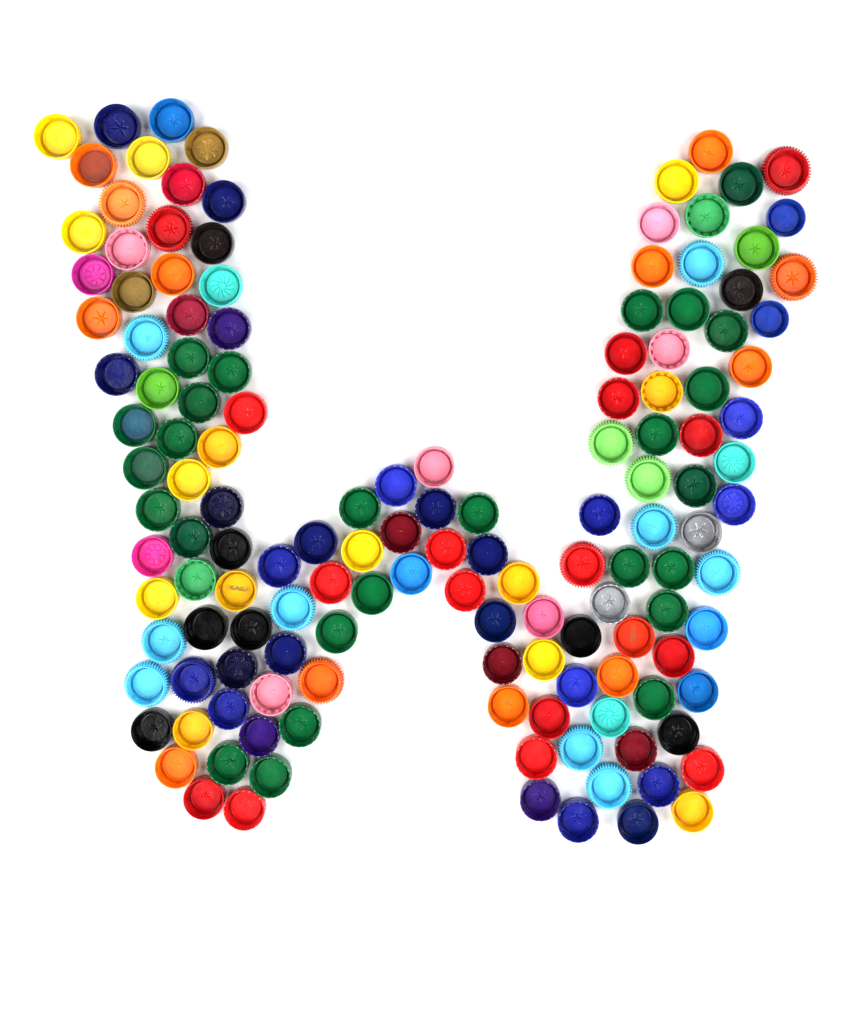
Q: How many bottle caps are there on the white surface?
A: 142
